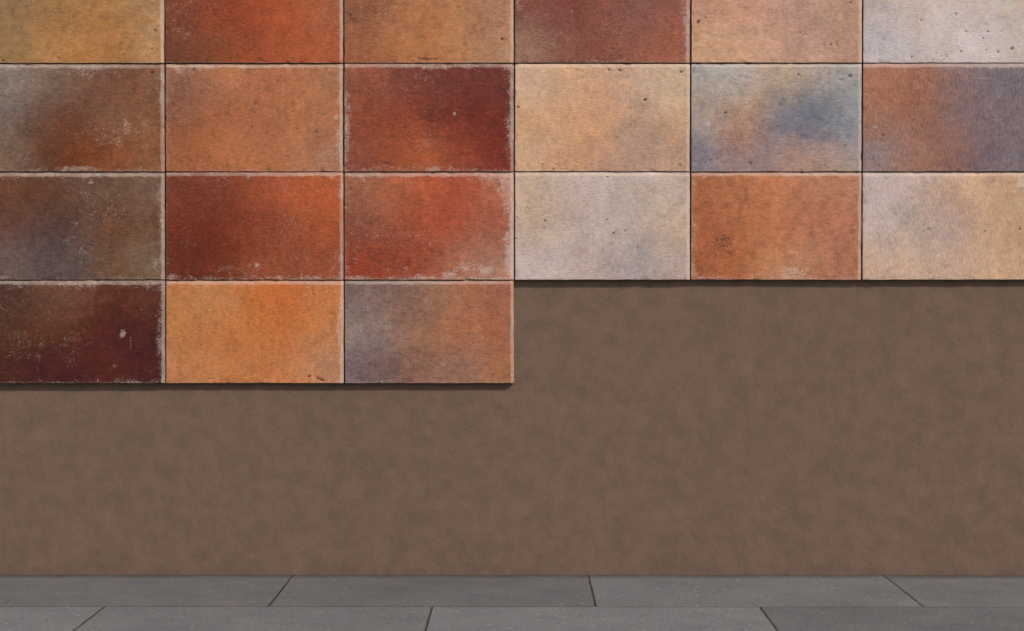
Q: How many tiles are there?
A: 21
